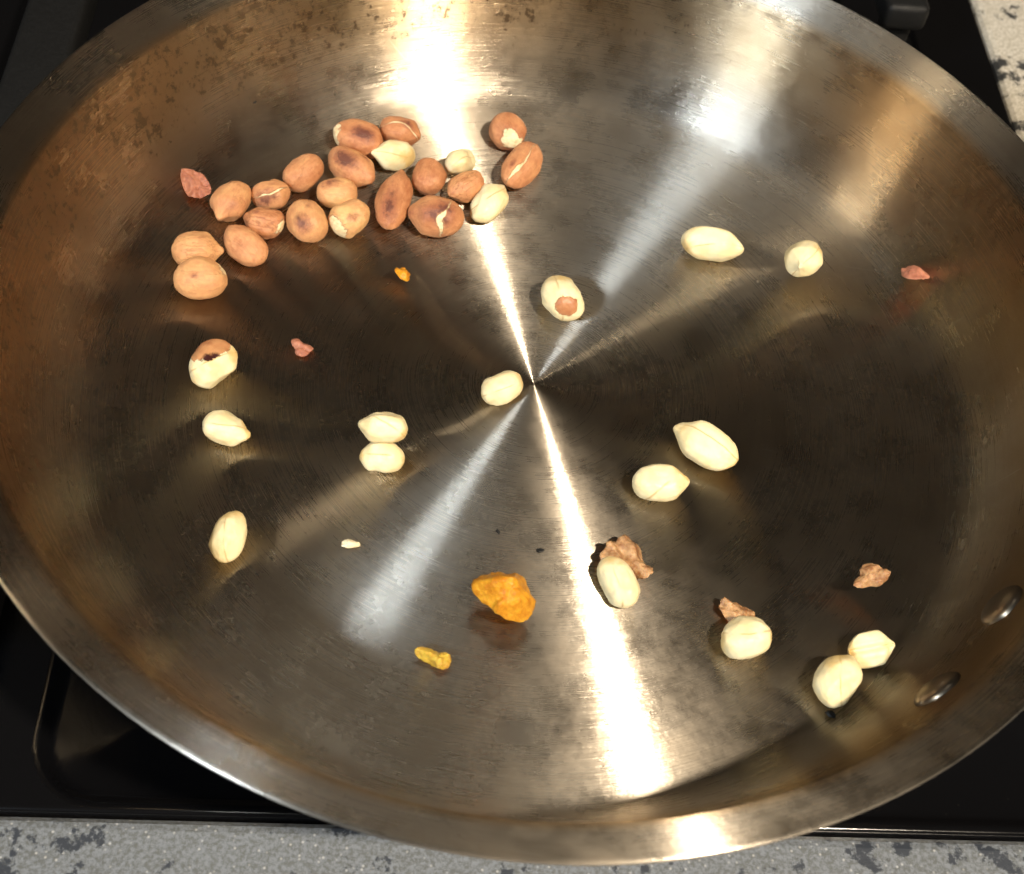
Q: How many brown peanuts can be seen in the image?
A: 19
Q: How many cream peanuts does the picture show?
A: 18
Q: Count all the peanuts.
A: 37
